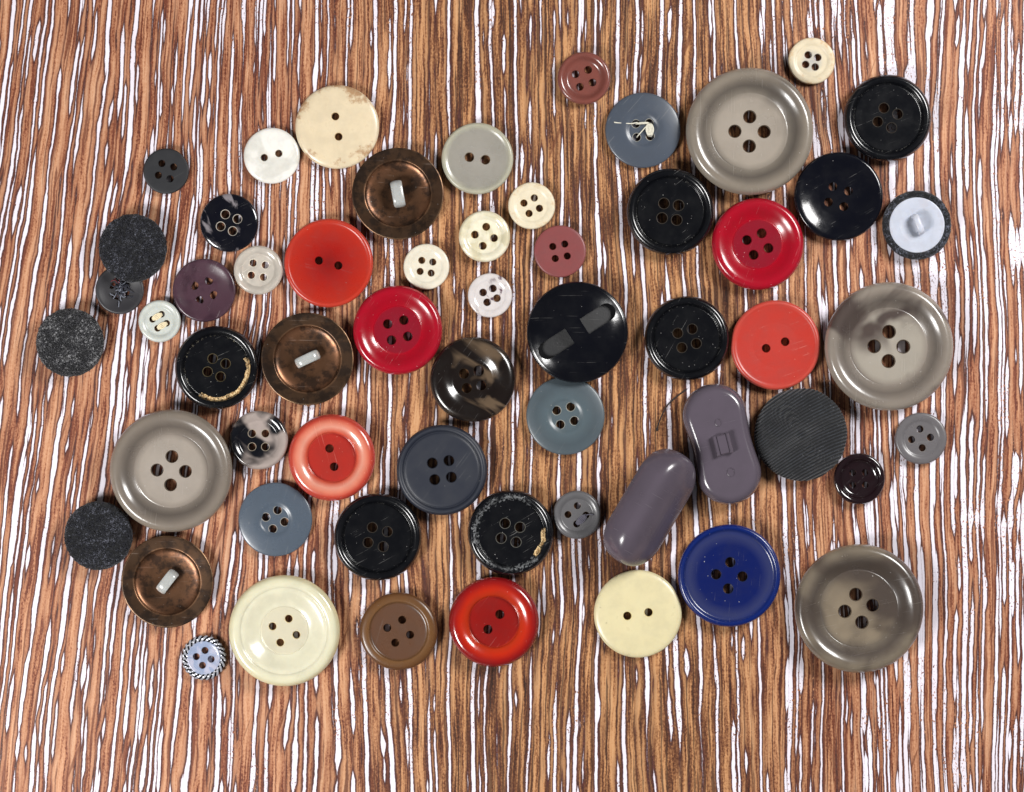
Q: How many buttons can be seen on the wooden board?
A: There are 58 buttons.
